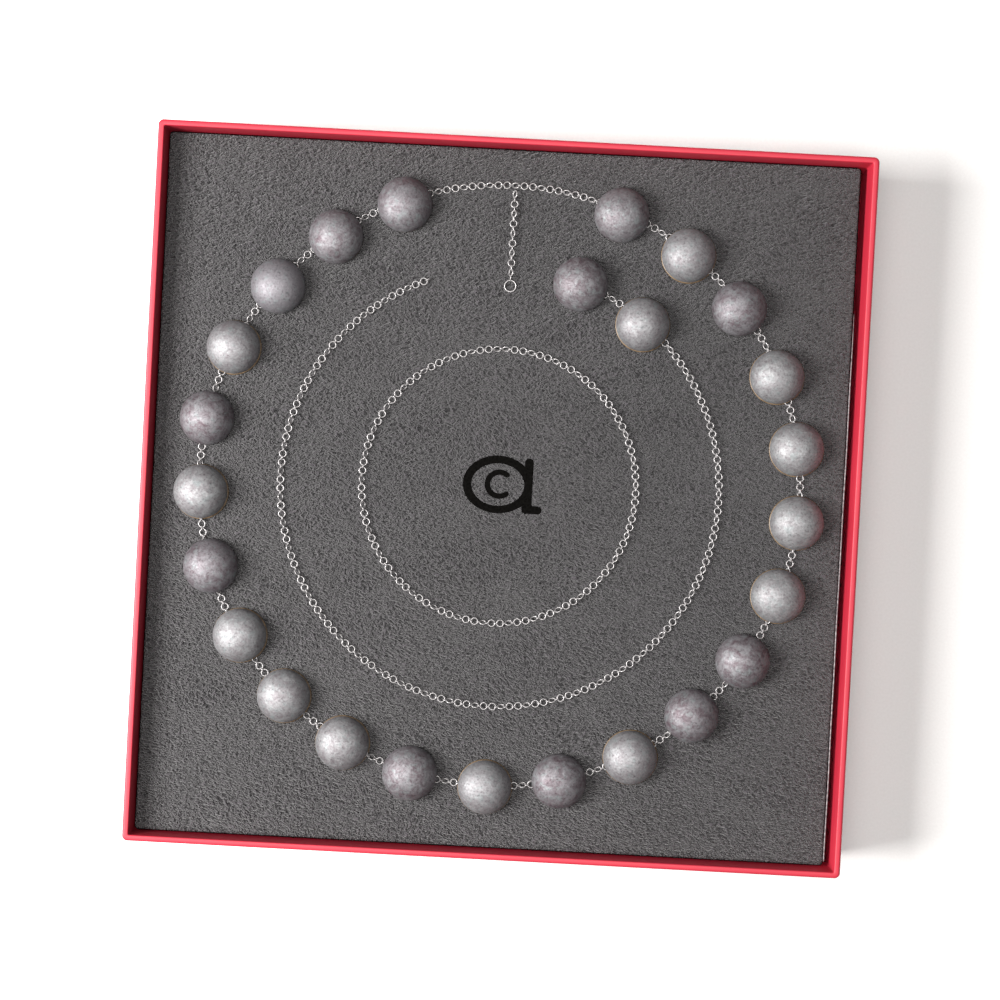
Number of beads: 25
